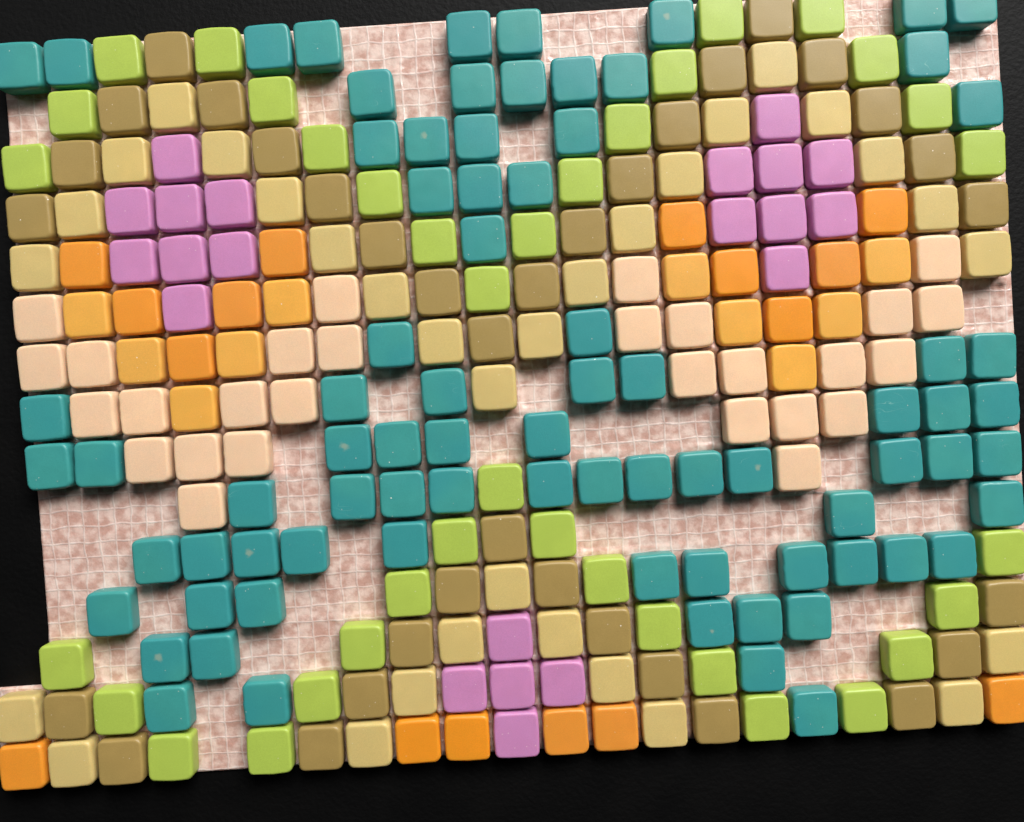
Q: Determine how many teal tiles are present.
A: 79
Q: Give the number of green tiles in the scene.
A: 36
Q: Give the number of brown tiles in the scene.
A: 34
